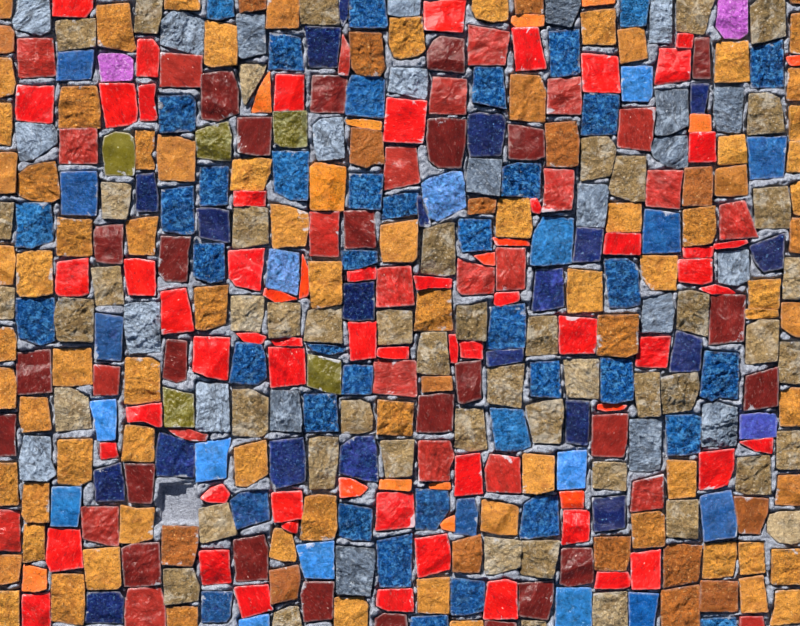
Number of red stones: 116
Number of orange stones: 107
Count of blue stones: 81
